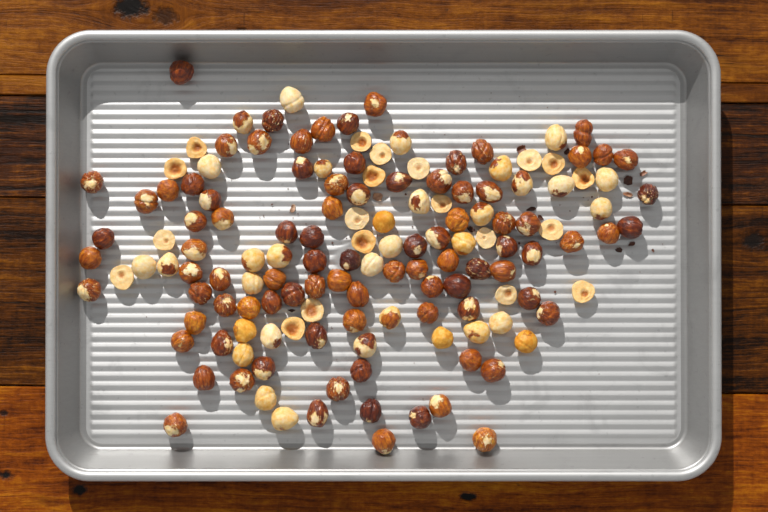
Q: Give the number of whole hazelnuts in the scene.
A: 123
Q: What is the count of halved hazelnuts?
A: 20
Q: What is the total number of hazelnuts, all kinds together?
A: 143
